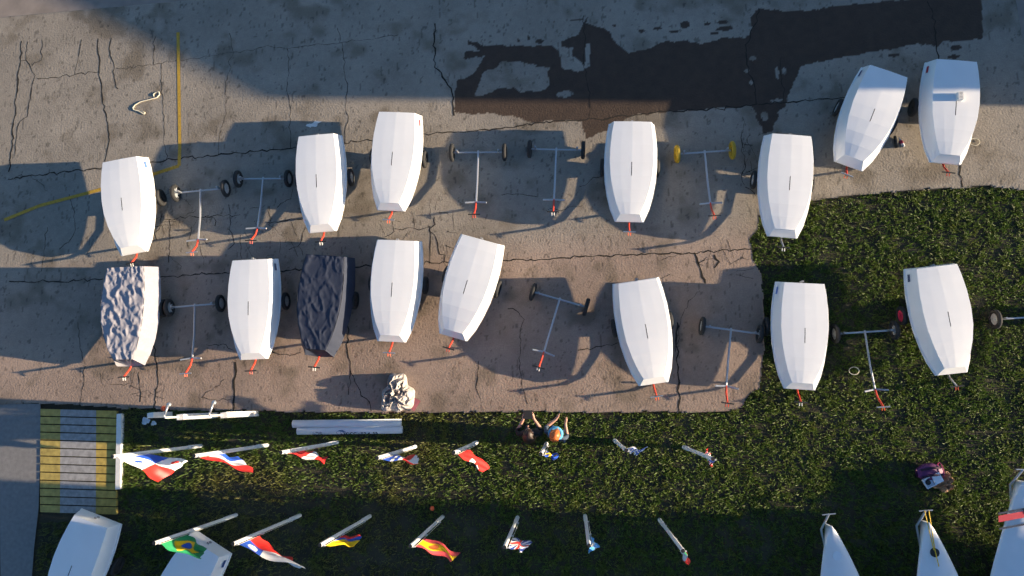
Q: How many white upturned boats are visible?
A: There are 15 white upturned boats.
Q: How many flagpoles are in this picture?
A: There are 15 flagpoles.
